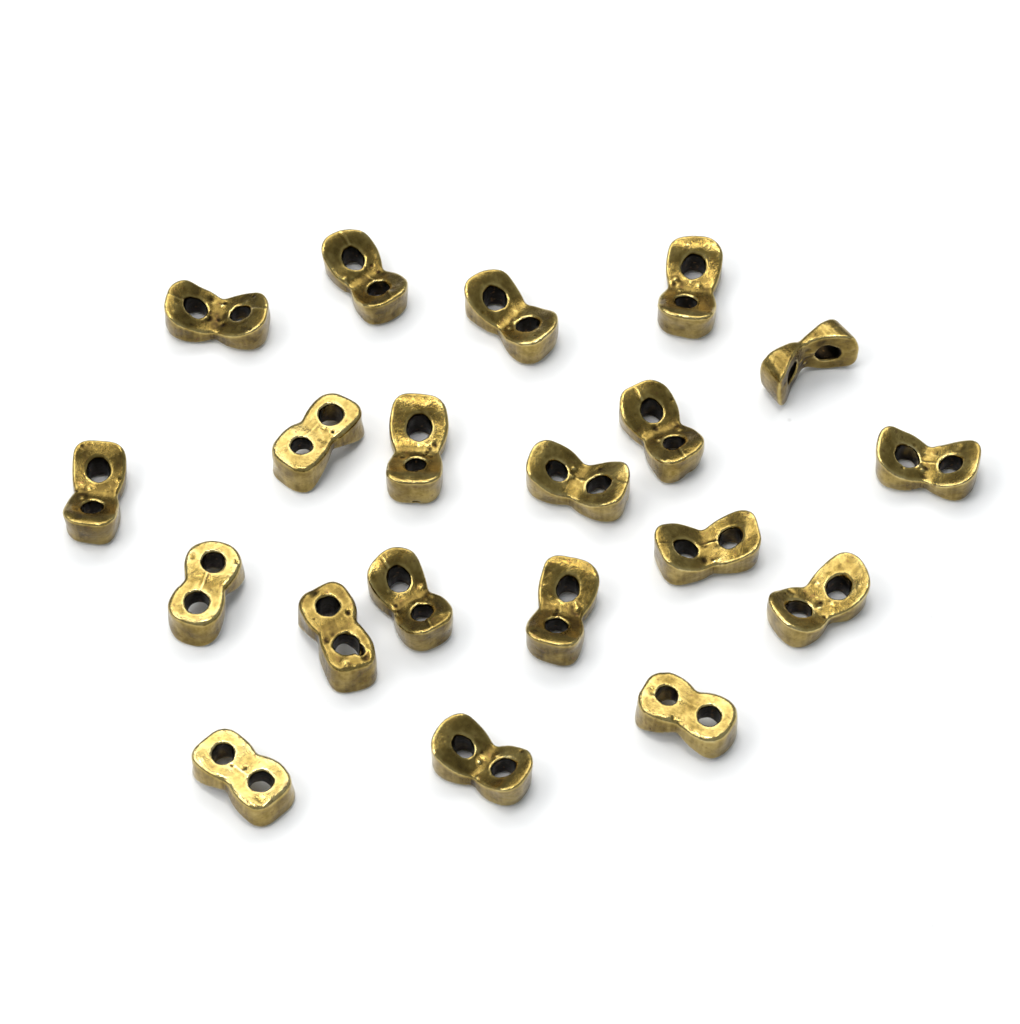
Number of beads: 20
